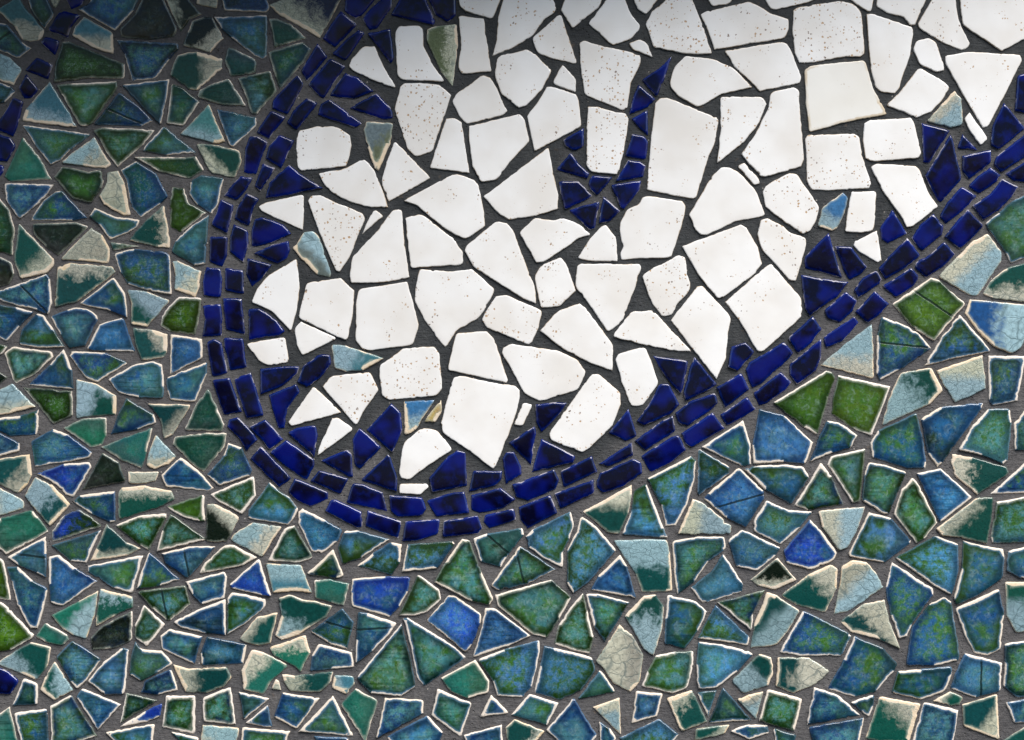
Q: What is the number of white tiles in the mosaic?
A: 89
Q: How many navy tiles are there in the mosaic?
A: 131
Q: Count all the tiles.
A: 220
